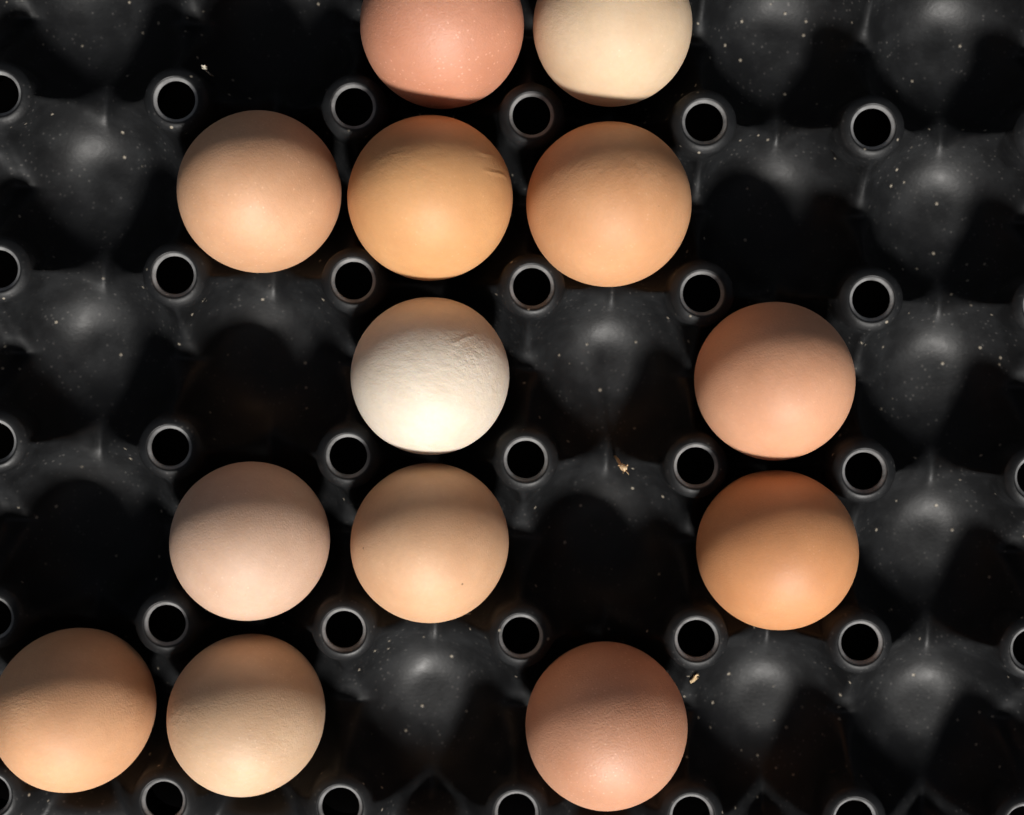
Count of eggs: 13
